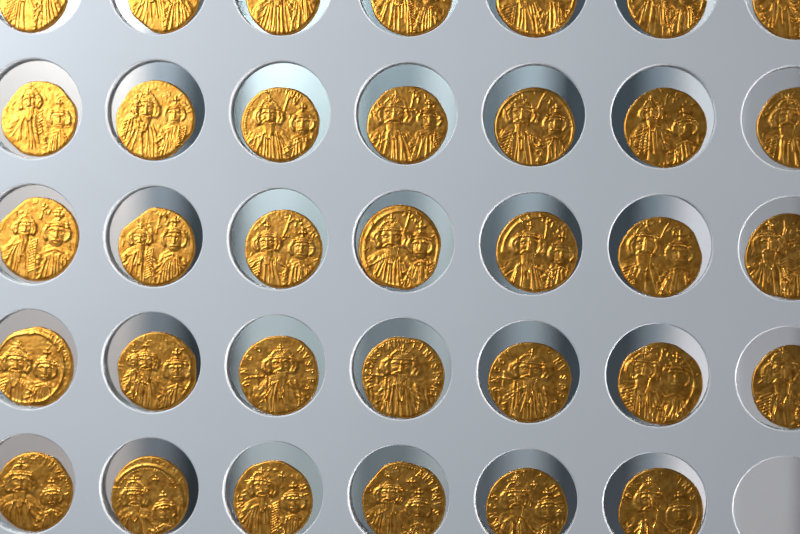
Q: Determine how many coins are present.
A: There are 34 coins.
